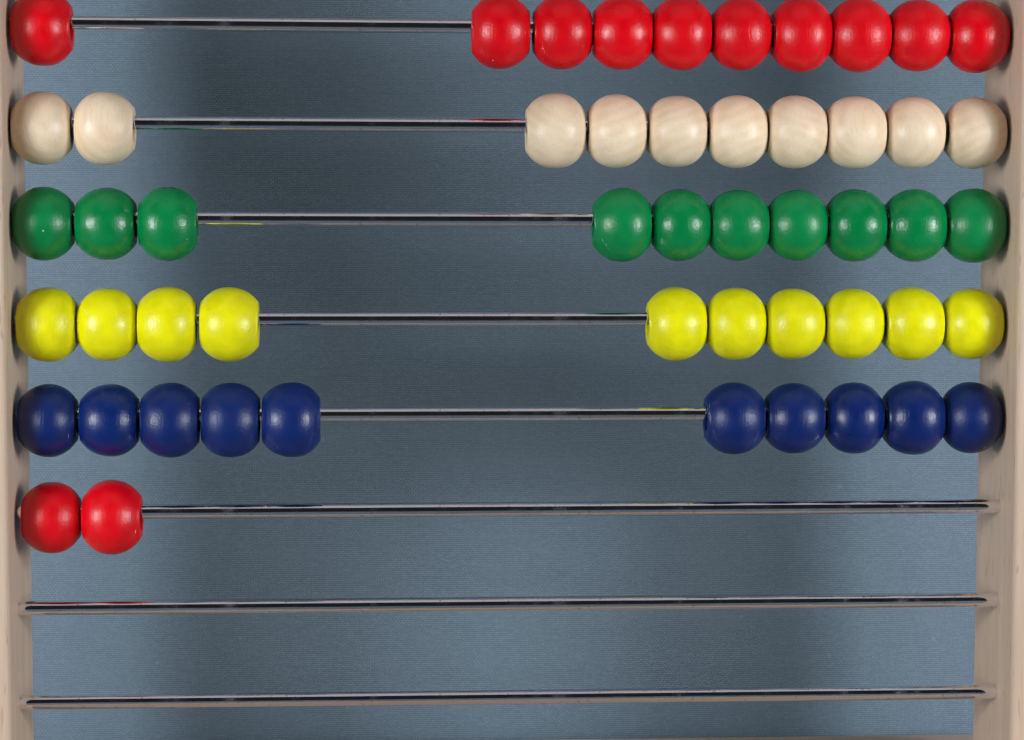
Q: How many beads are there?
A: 52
